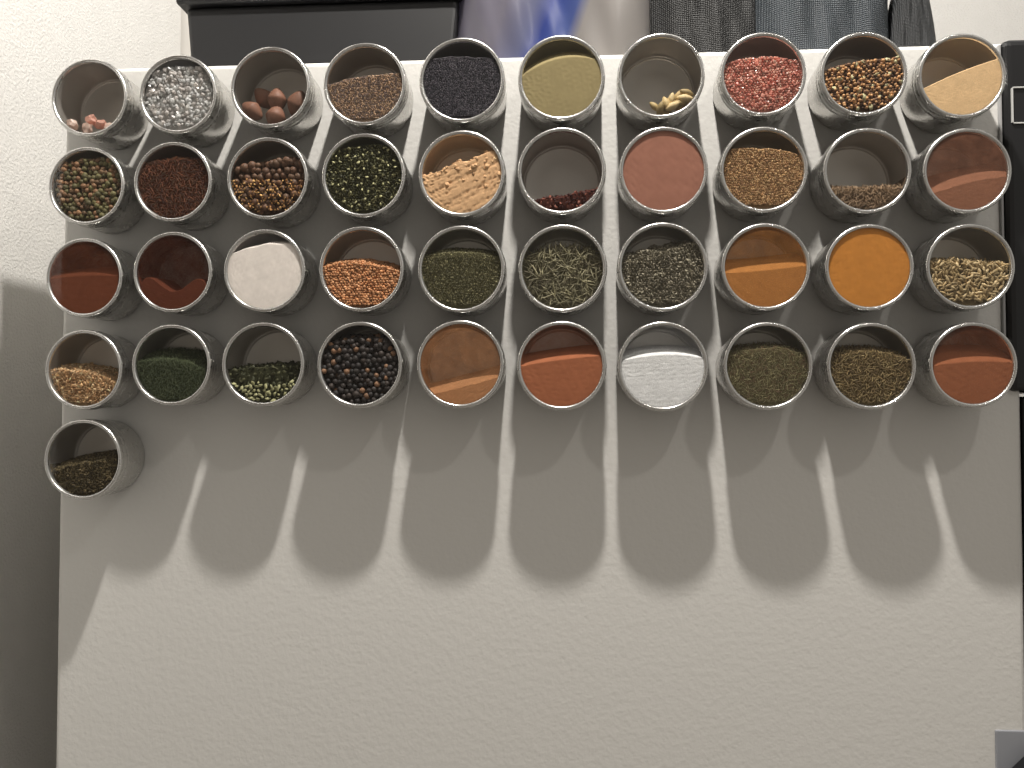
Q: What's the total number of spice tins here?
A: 41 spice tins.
